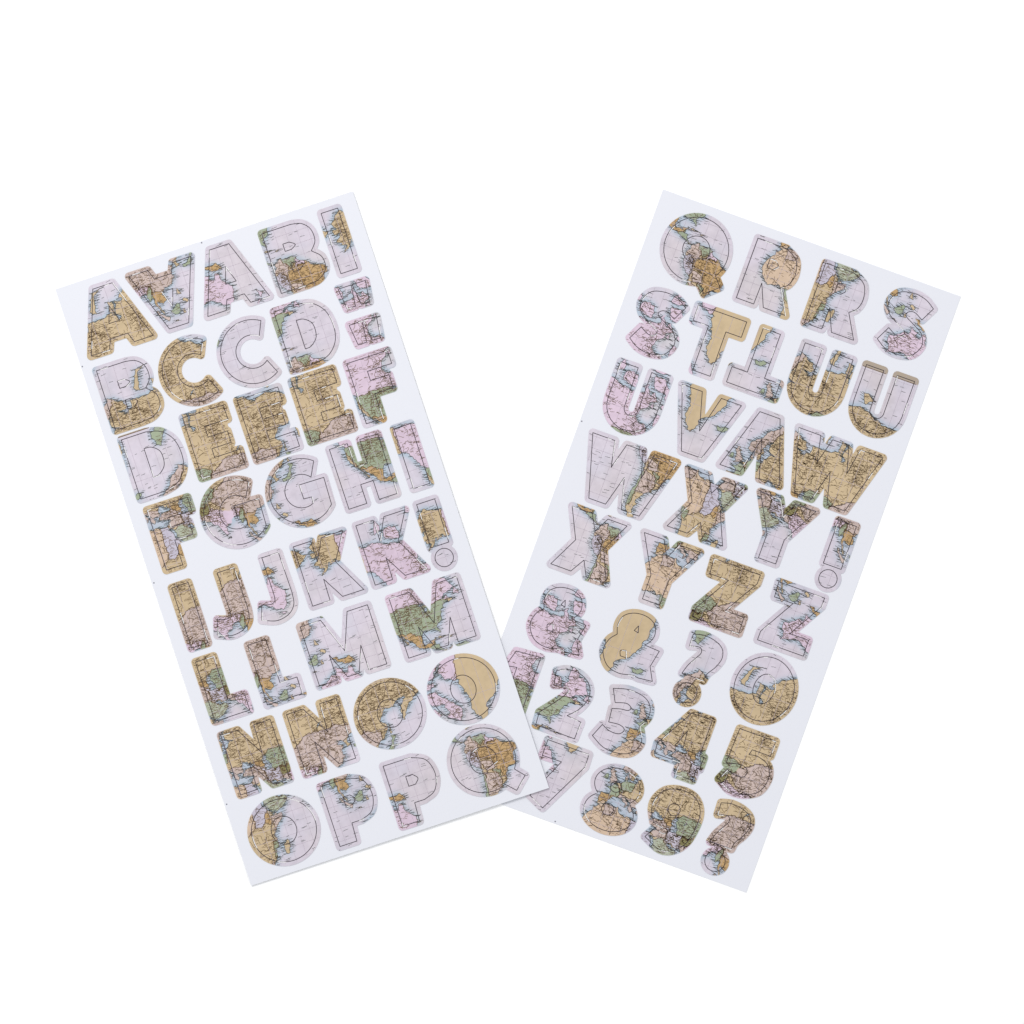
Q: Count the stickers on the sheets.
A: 73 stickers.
